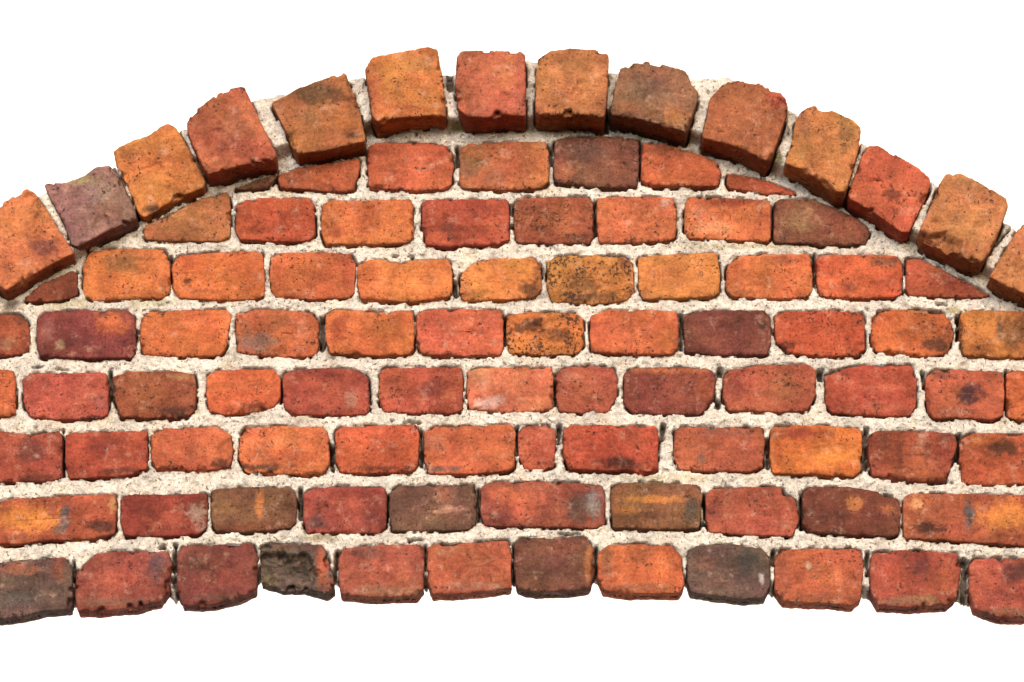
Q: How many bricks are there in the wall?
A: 99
